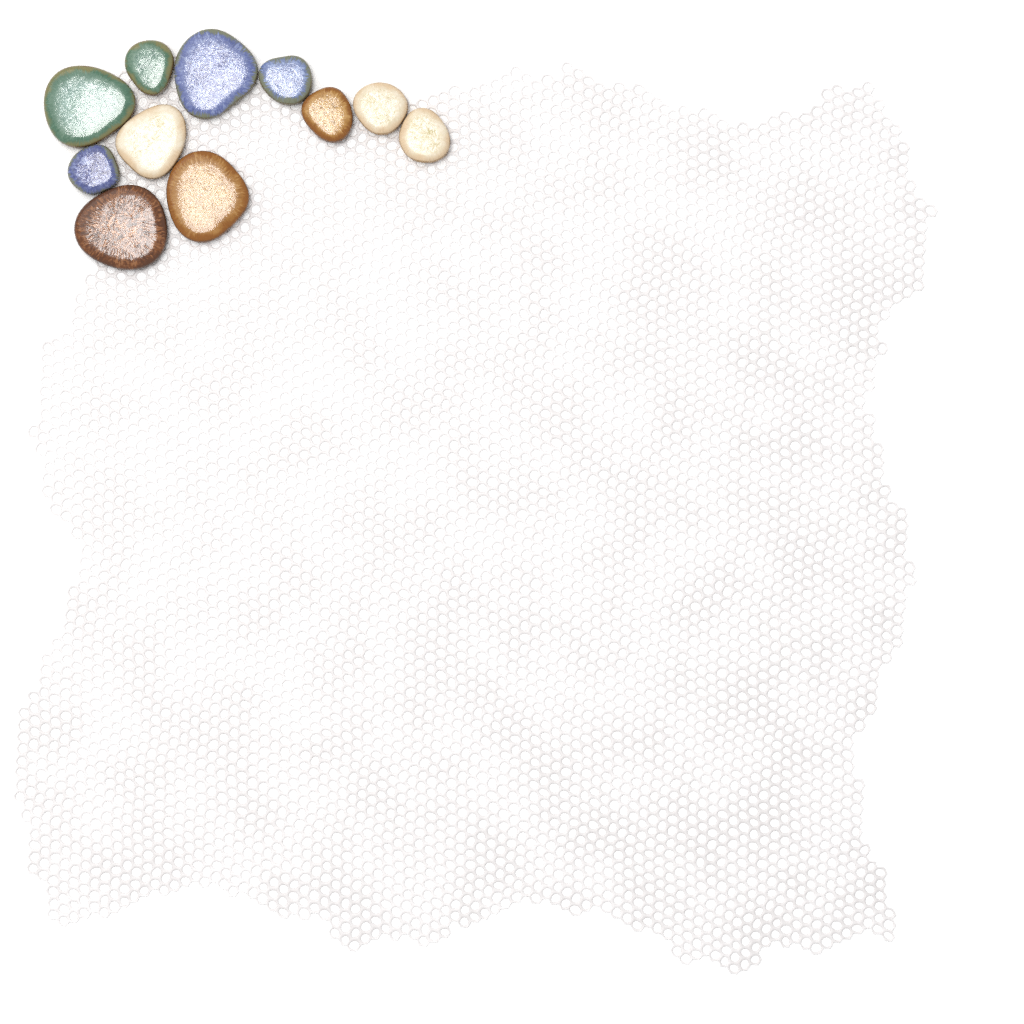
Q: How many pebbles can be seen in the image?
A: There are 11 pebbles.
